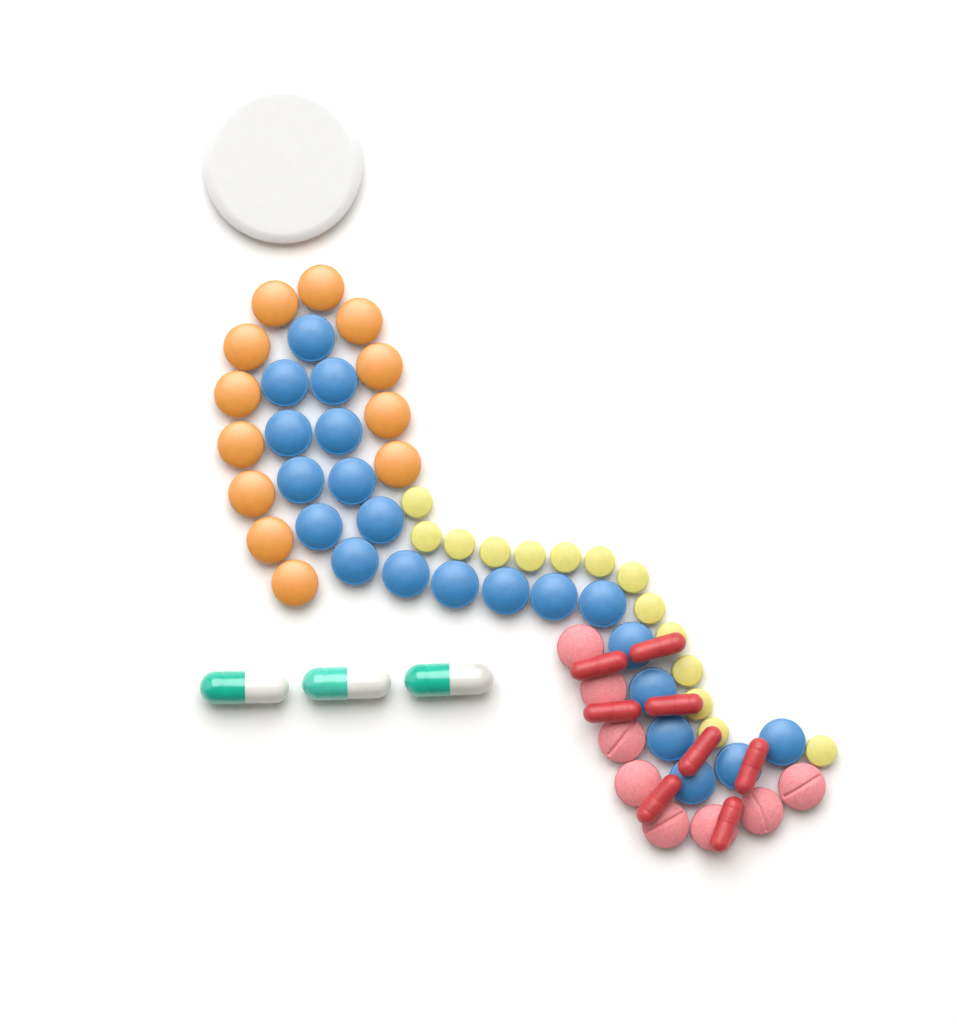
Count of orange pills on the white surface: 12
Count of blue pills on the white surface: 21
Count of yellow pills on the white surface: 14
